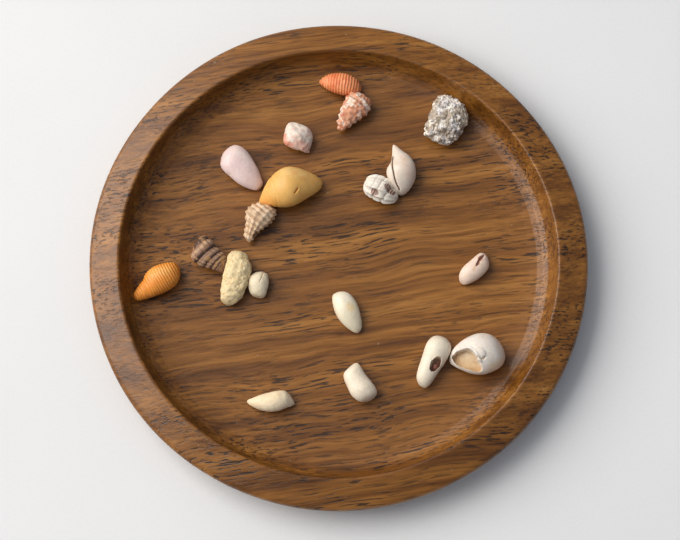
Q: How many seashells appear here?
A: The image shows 19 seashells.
